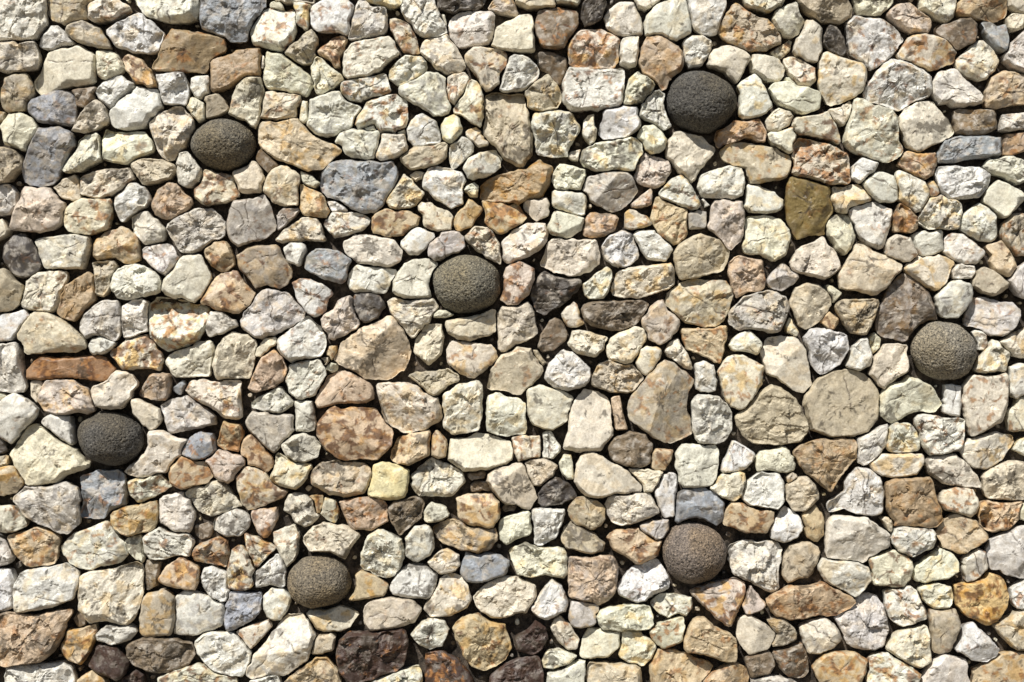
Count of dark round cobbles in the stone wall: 7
